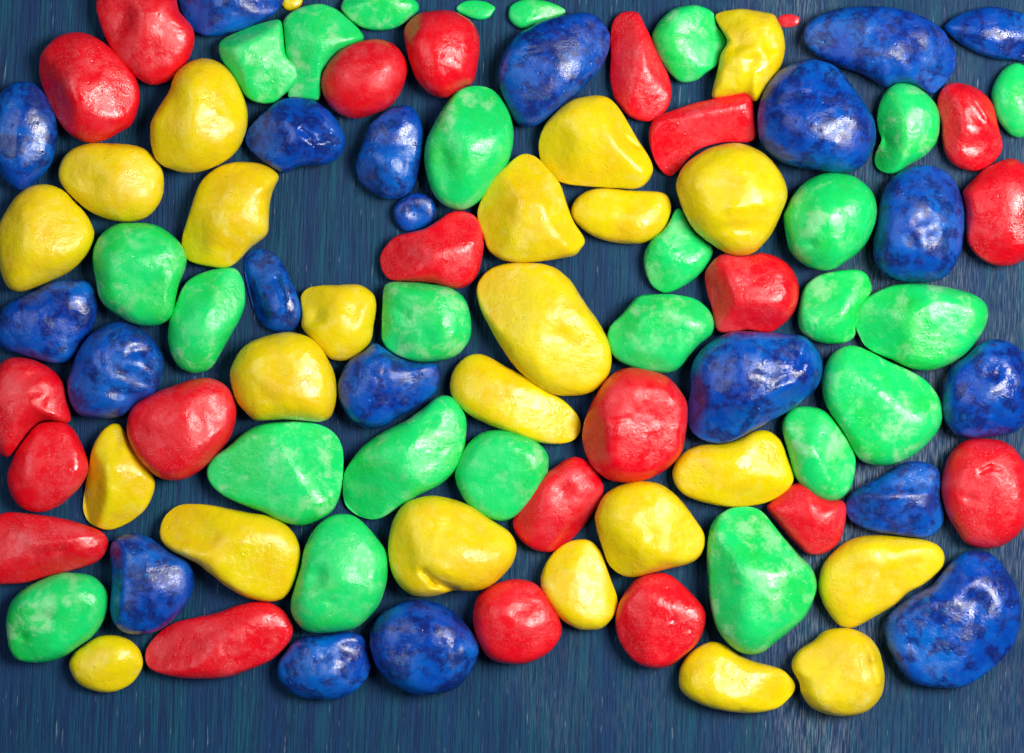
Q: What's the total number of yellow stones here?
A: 24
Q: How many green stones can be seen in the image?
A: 25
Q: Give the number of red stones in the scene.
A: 22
